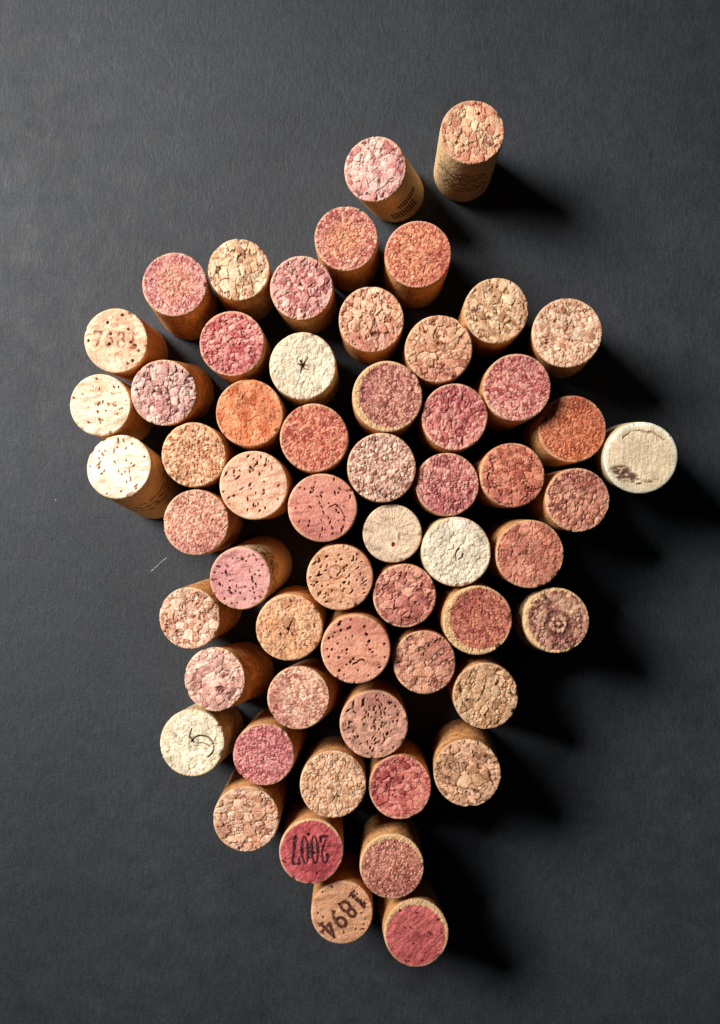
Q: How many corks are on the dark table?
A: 58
